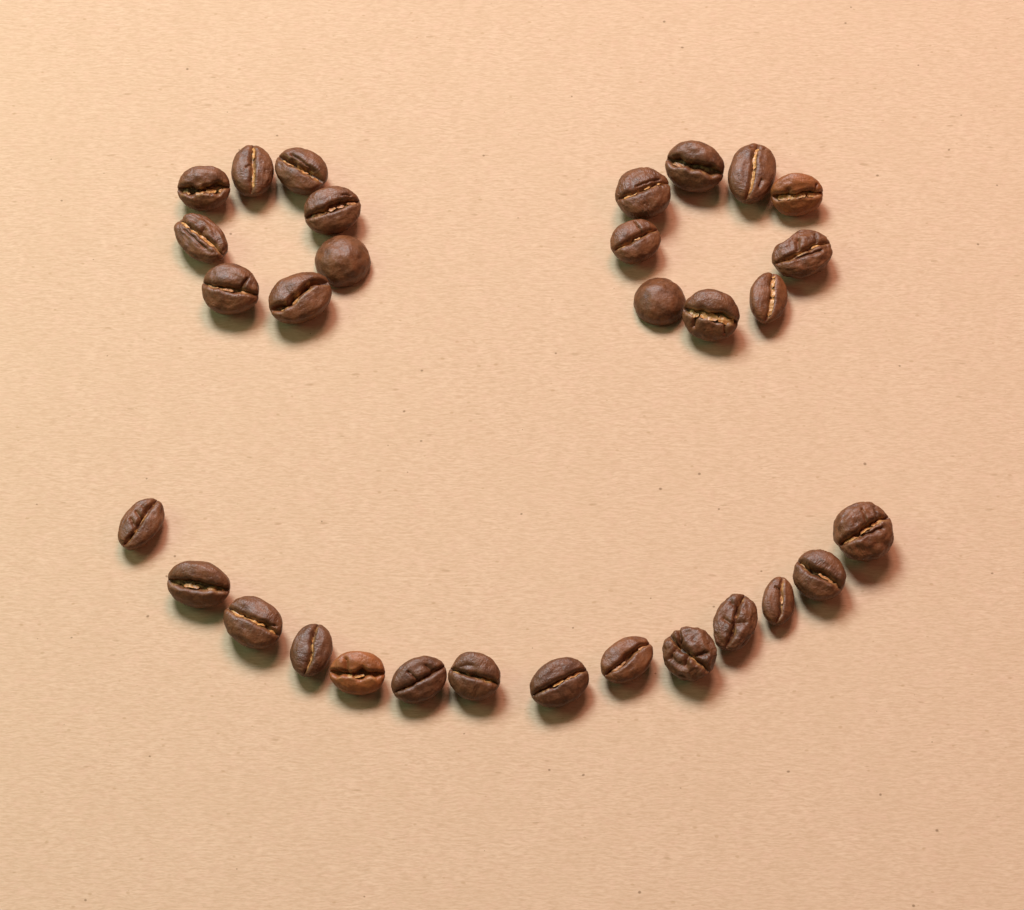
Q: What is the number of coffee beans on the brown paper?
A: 31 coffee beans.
